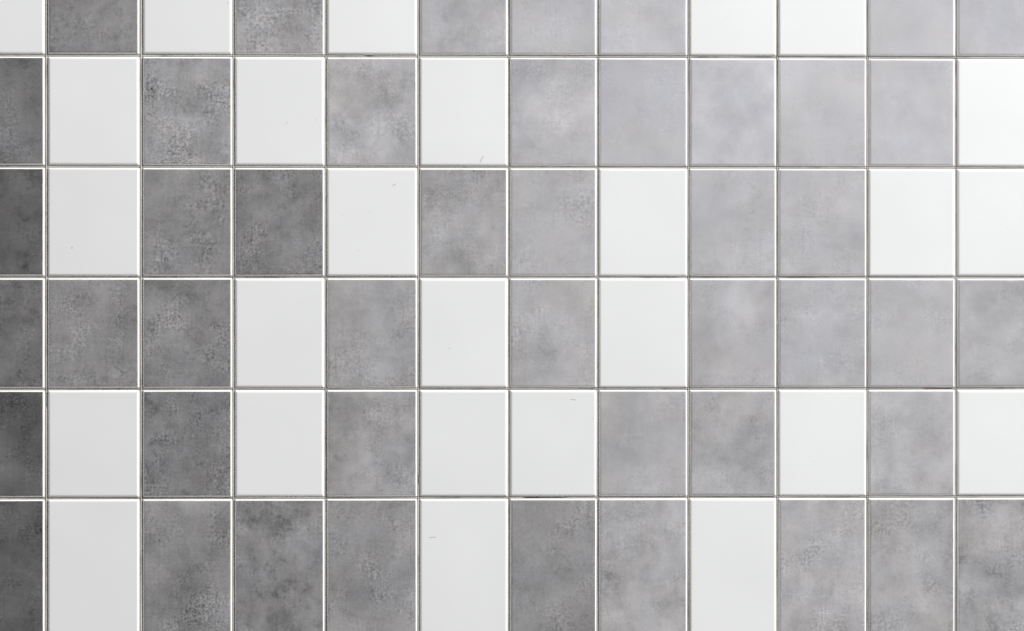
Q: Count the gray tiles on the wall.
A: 46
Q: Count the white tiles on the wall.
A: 26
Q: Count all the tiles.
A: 72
